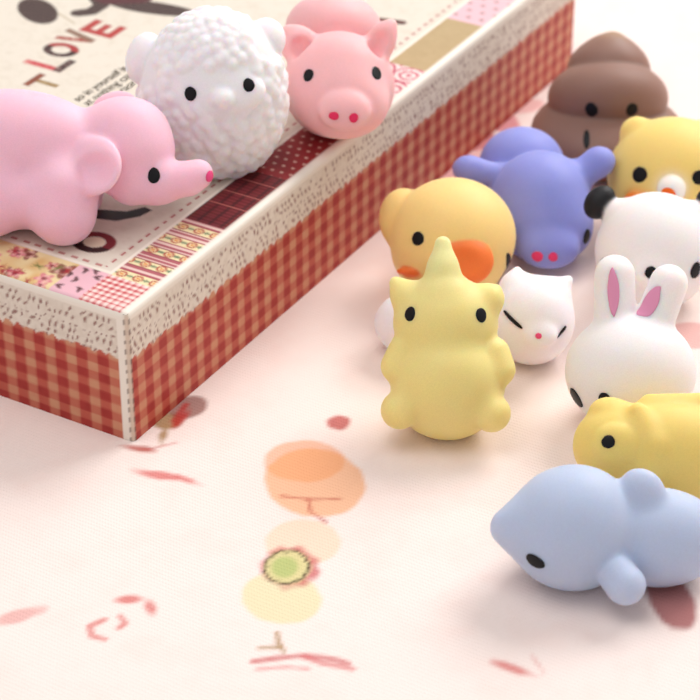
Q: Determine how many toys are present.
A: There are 13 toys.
